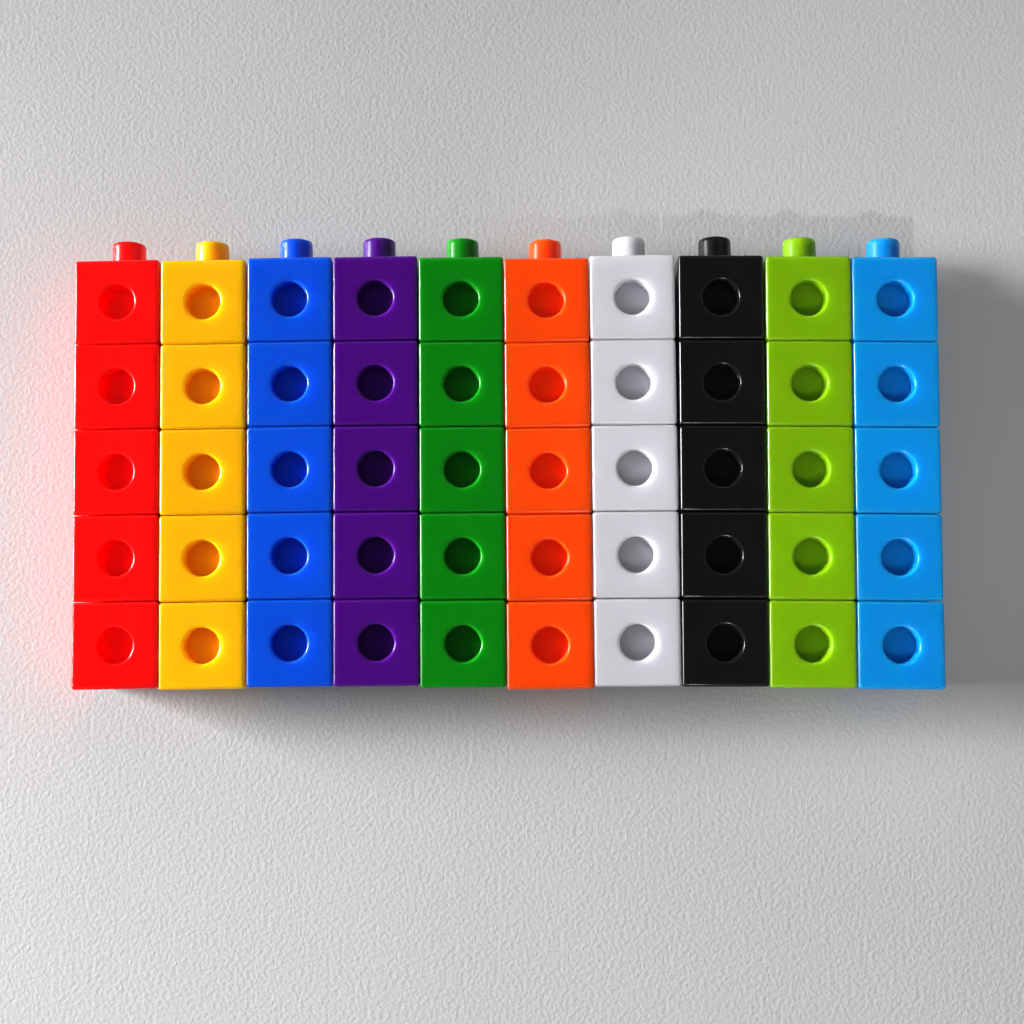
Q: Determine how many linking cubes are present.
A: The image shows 50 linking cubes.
